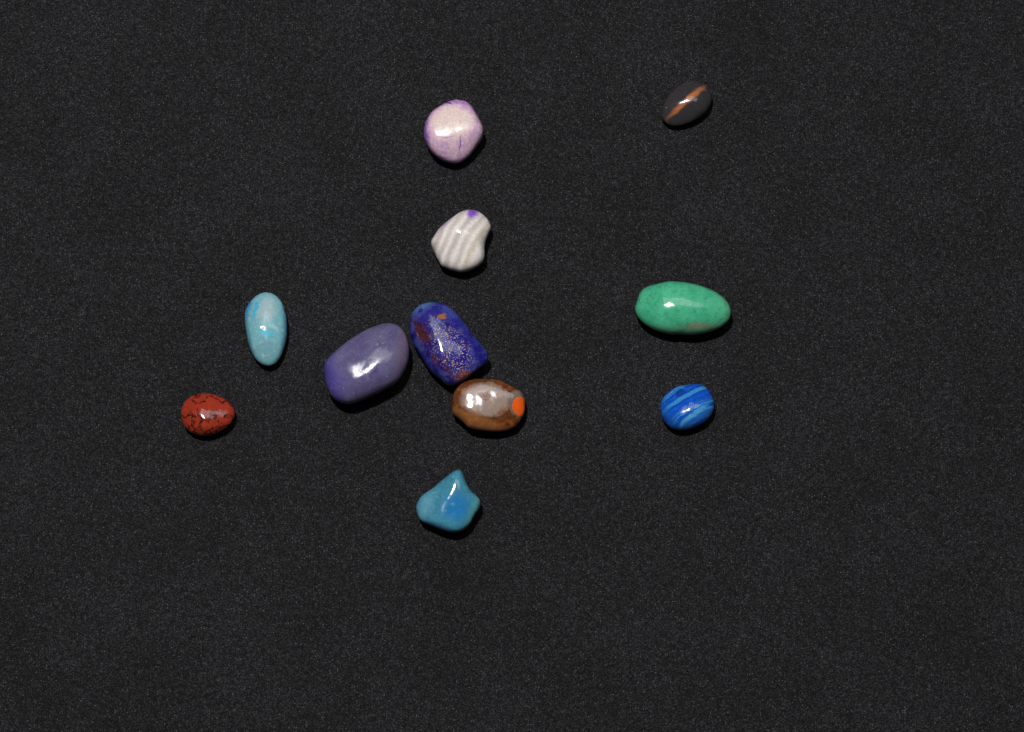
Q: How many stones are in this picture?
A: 11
